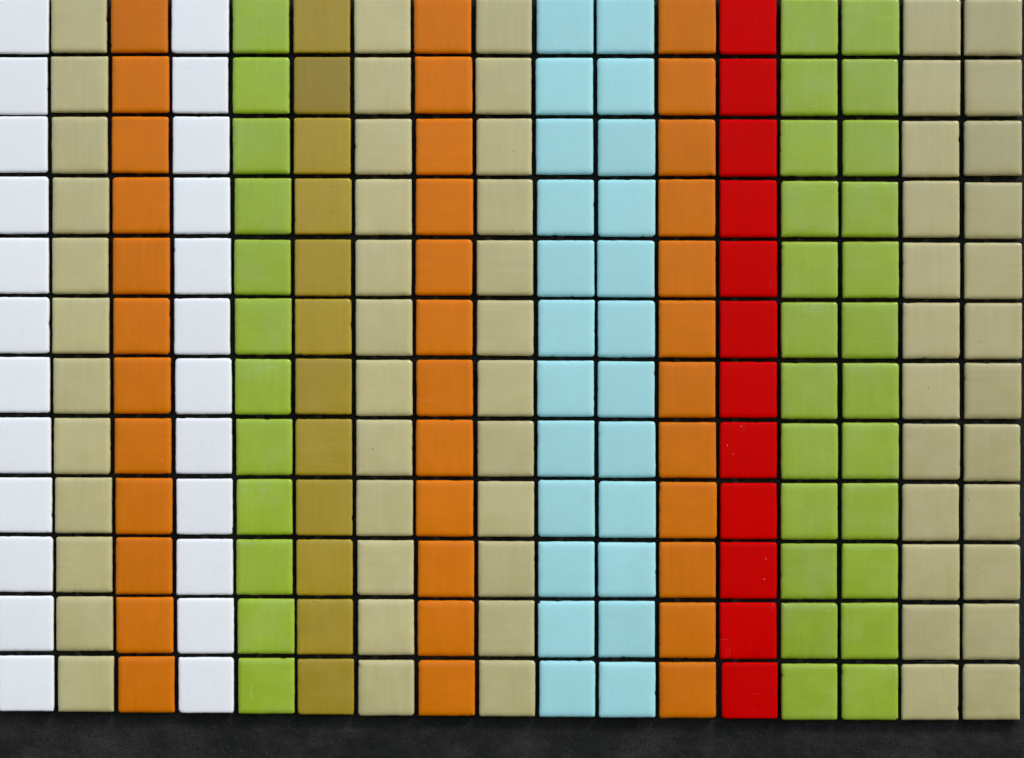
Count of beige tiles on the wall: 60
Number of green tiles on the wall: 36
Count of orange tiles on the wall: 36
